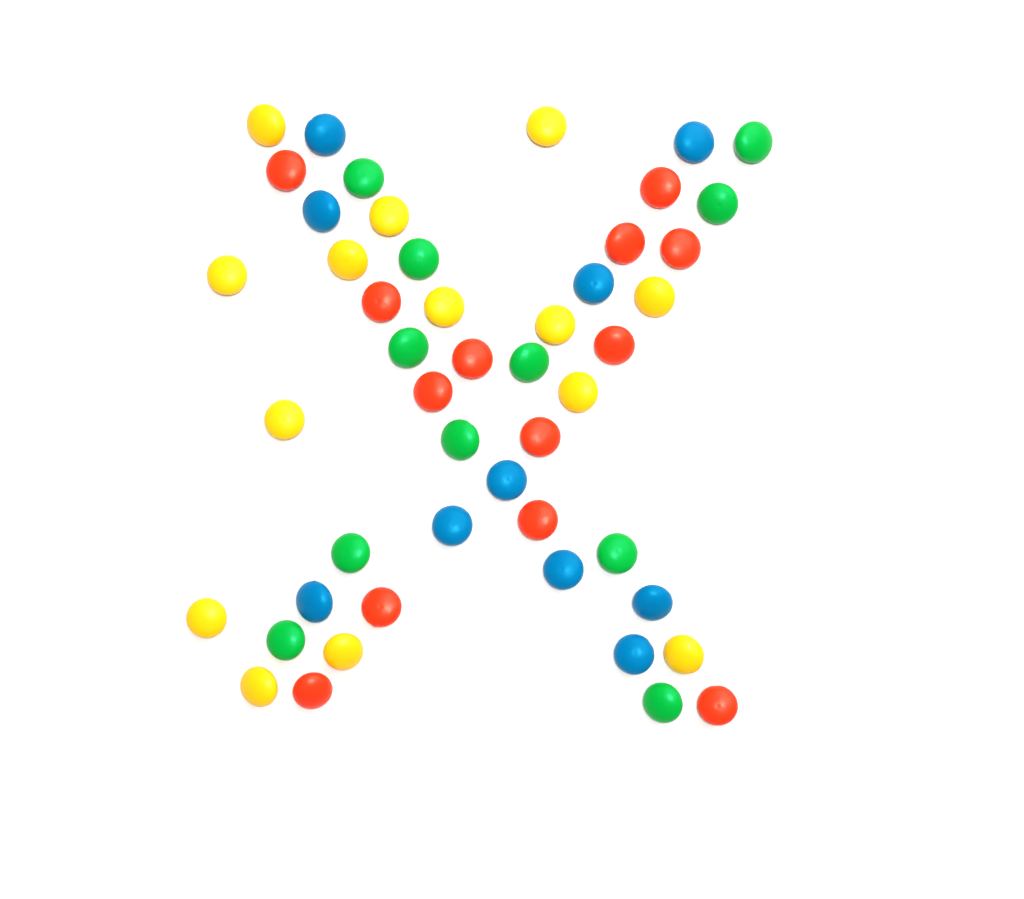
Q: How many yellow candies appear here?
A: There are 14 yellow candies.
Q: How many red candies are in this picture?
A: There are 13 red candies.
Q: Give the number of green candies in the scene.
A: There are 11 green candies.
